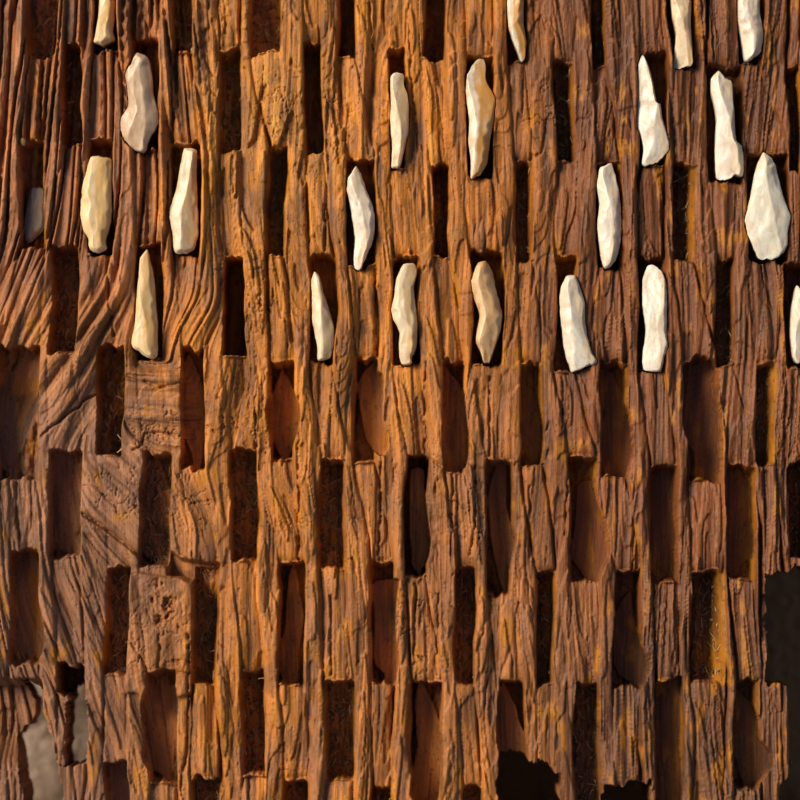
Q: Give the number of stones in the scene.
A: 22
